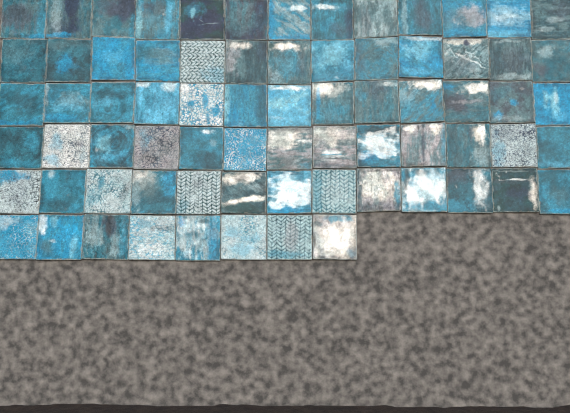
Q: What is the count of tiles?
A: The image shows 73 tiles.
